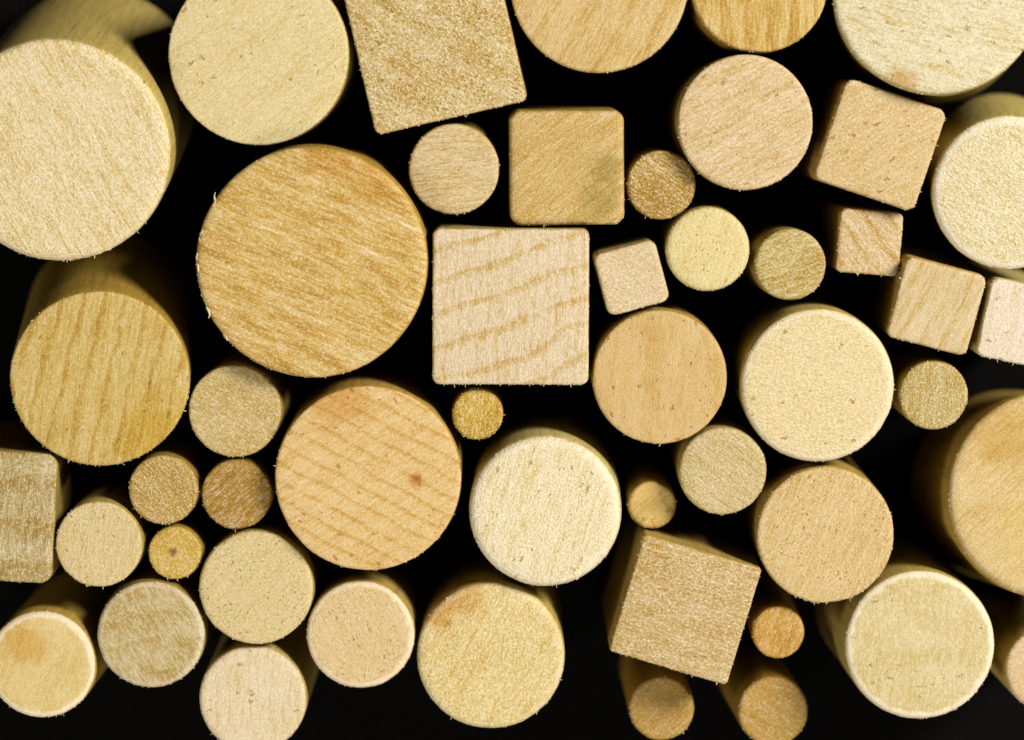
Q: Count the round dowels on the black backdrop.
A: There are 39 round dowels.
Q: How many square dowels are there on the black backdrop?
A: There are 10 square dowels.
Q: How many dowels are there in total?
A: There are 49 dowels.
